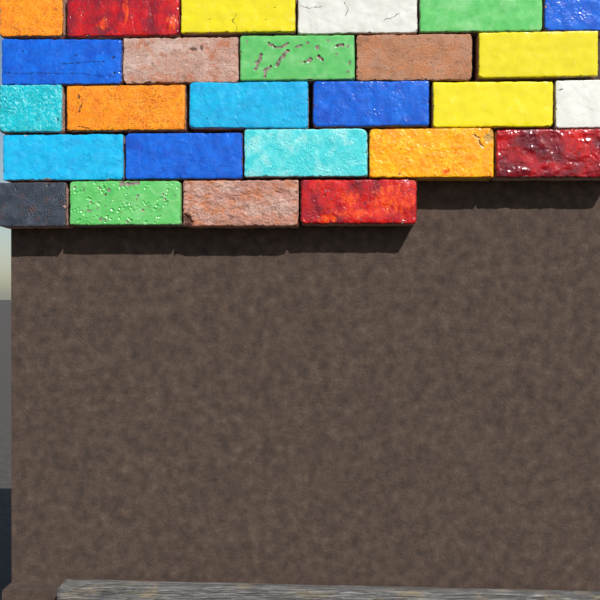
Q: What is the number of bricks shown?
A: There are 26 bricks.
